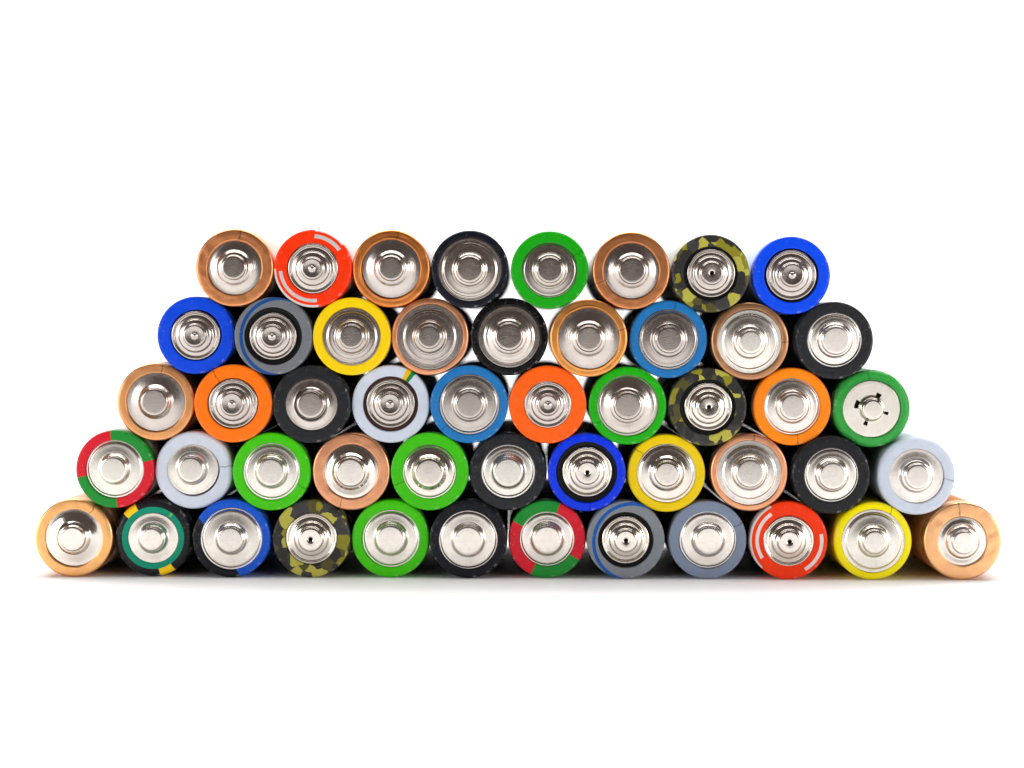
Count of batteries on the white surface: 50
